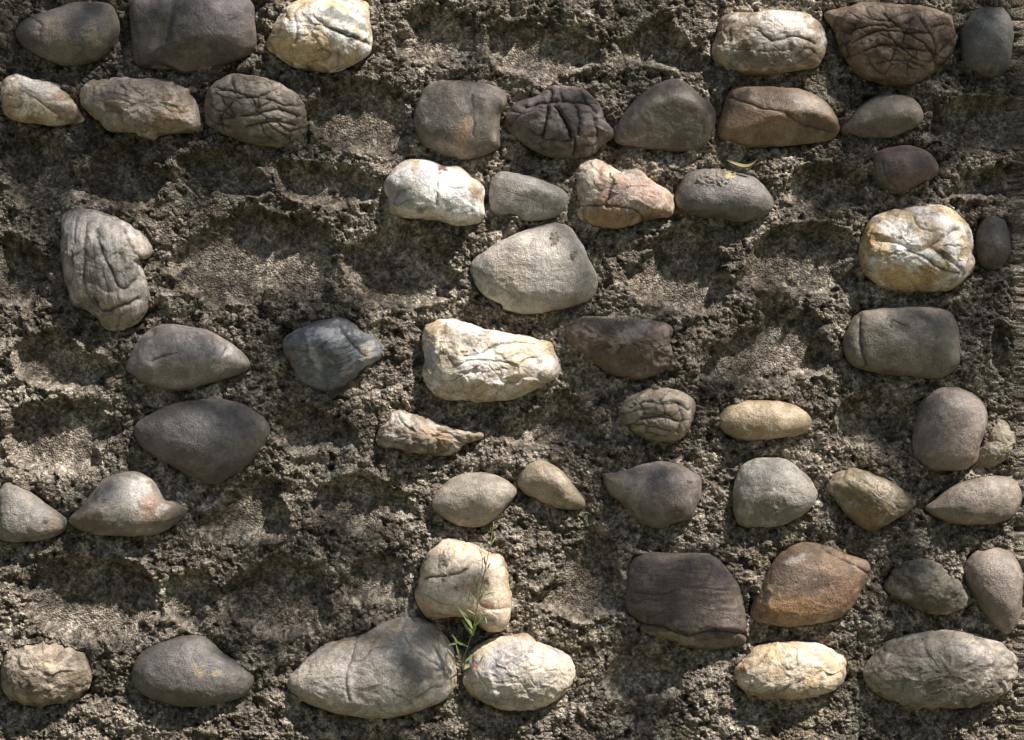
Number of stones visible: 53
